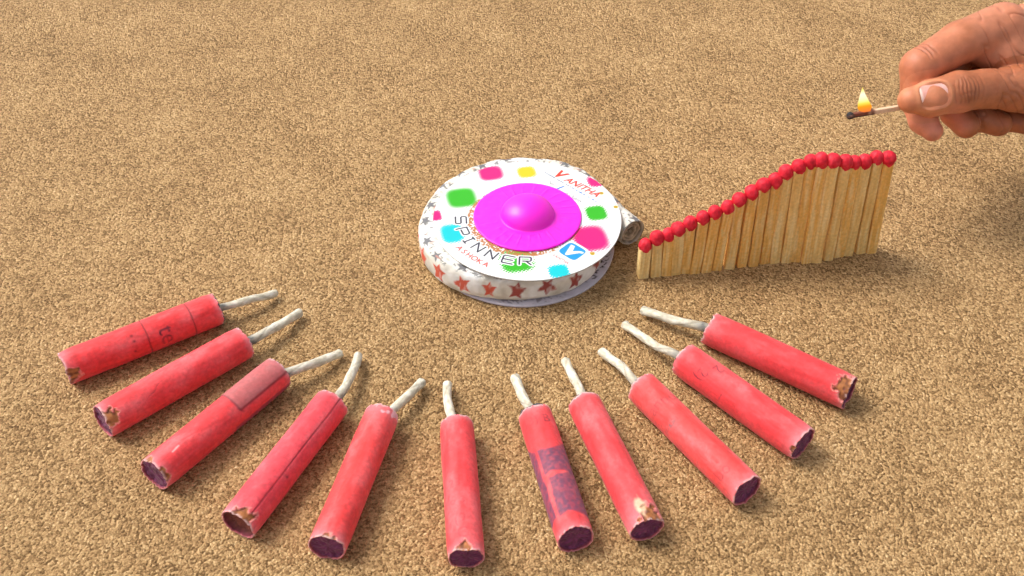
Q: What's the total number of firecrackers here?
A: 11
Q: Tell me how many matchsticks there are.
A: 23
